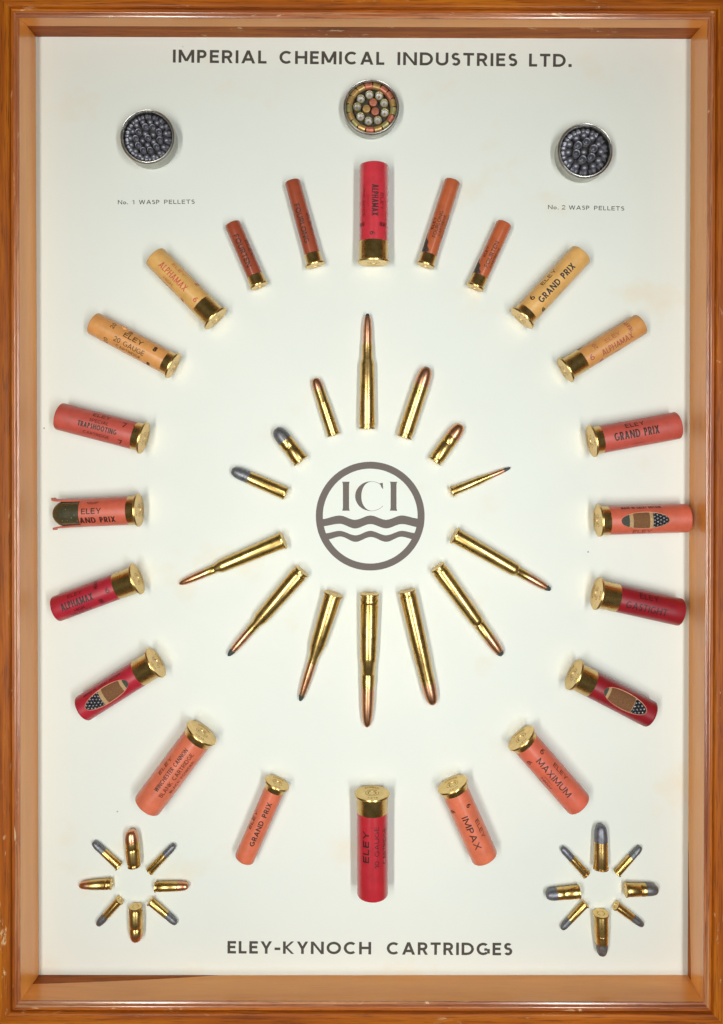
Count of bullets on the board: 30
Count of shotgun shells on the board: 22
